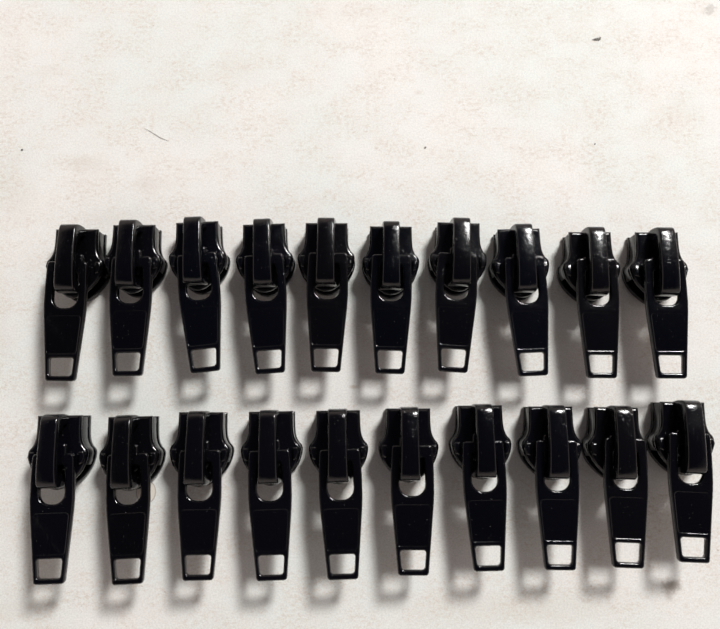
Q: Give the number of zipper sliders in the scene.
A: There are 20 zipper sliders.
